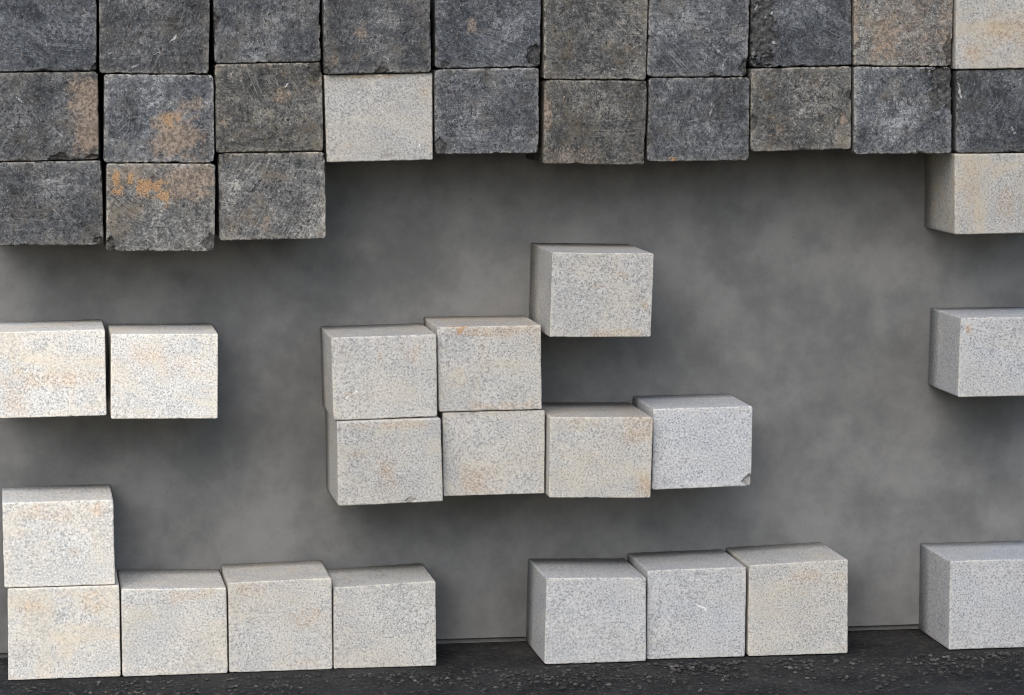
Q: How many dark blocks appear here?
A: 21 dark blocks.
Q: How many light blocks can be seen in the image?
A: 22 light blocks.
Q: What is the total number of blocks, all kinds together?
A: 43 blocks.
